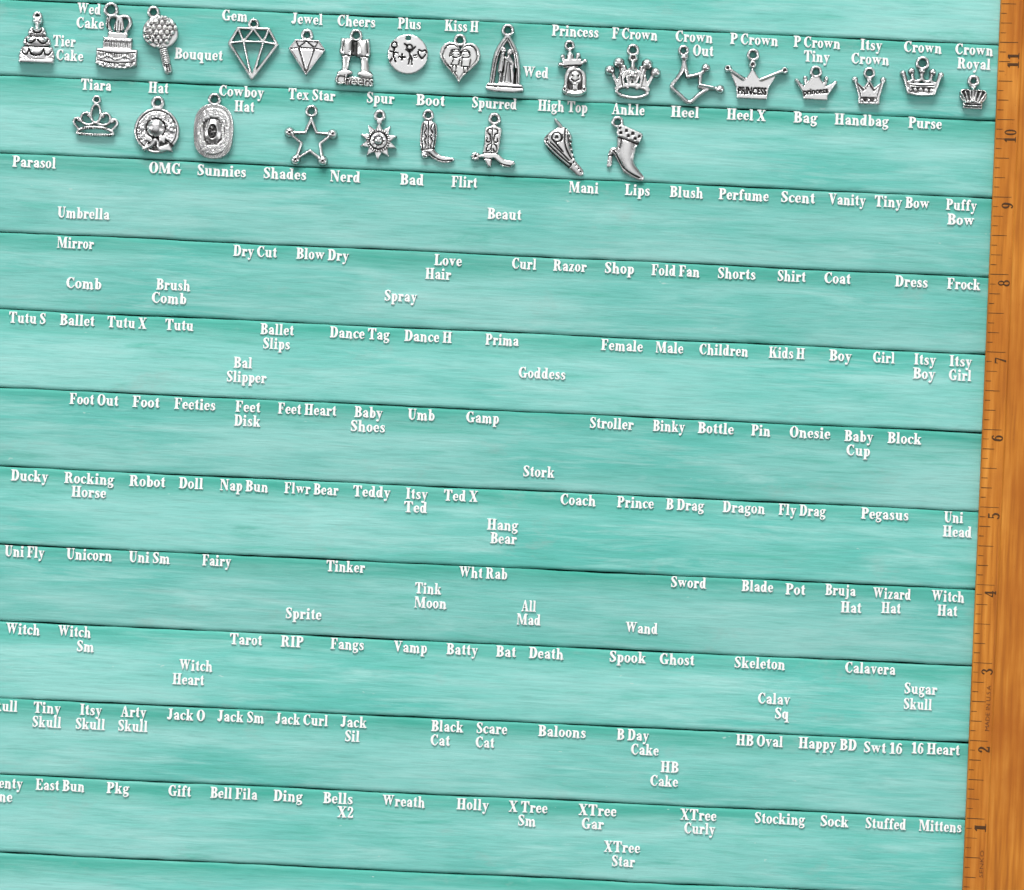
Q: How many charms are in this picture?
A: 26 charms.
